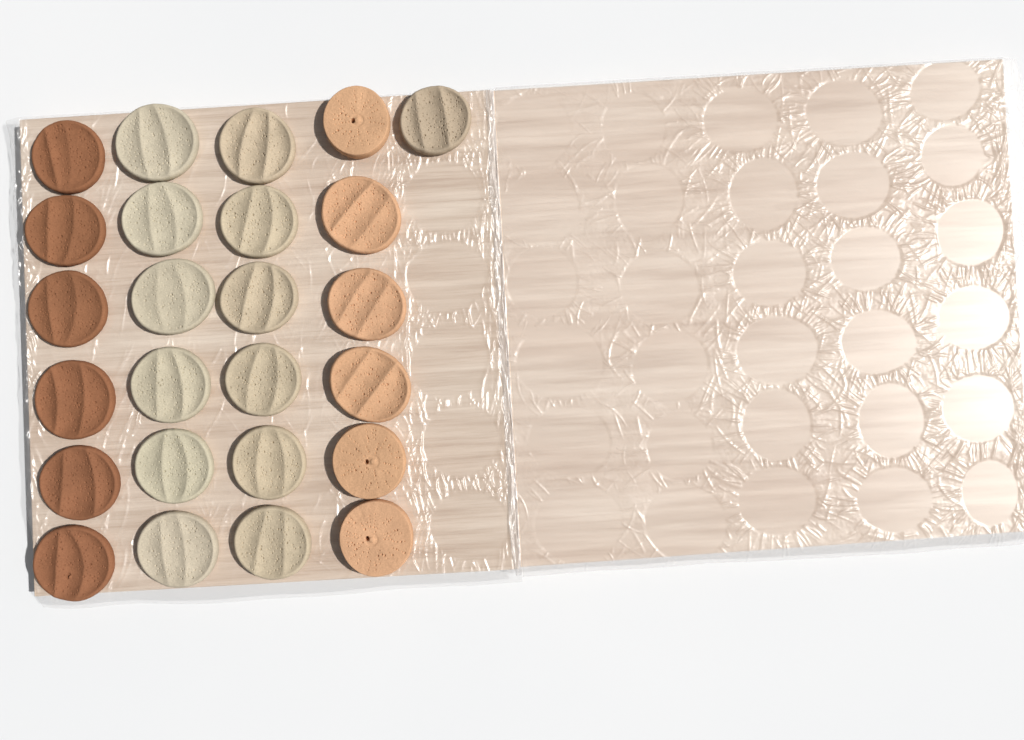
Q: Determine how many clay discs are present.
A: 25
